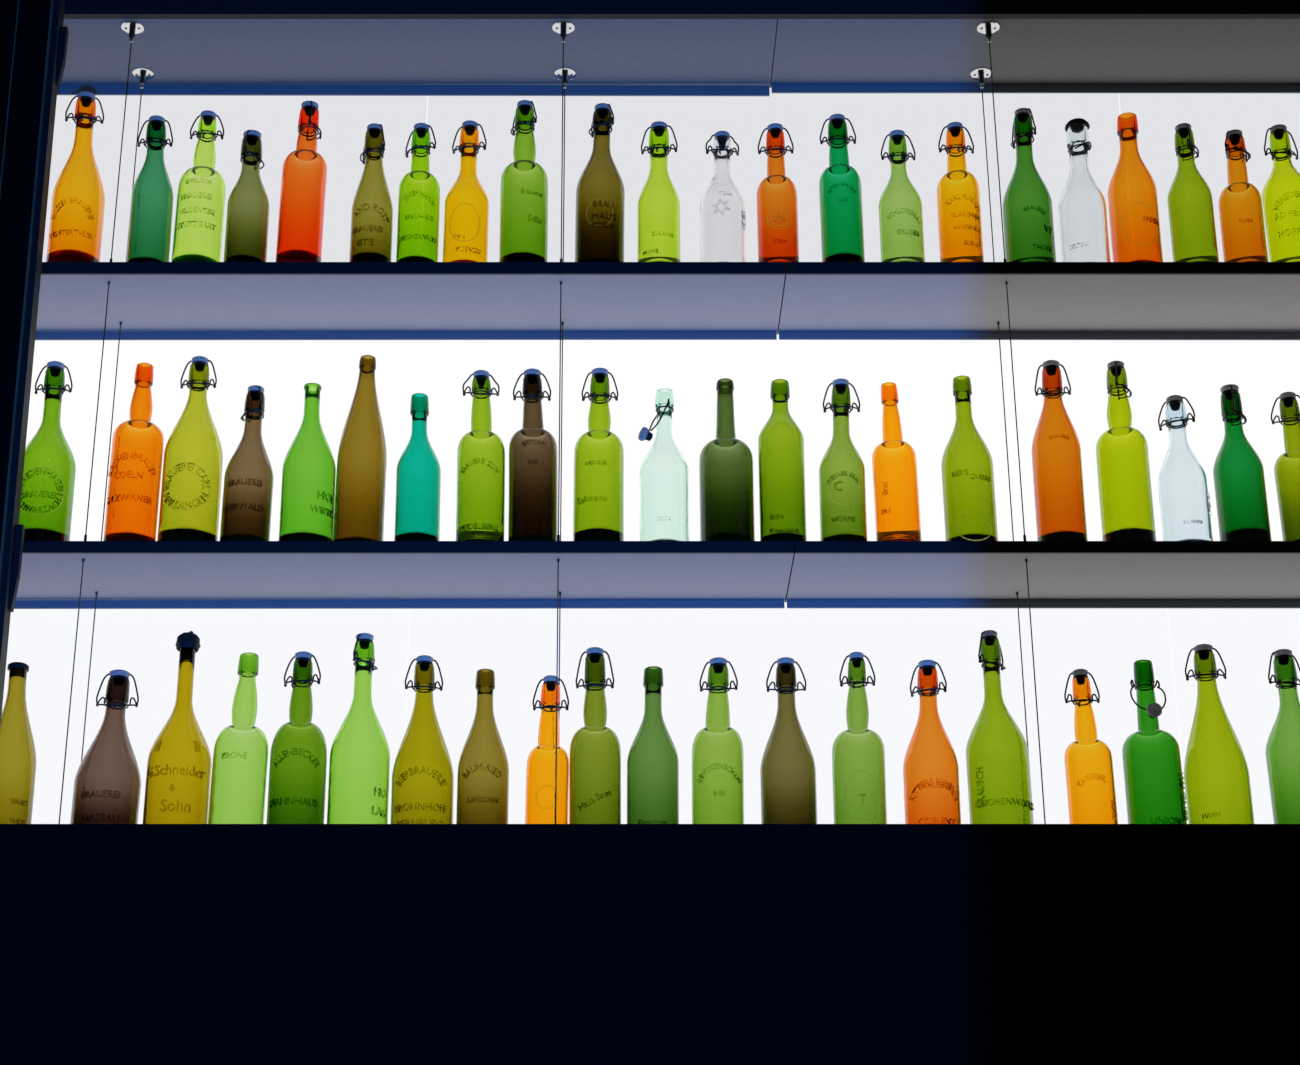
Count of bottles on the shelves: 63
